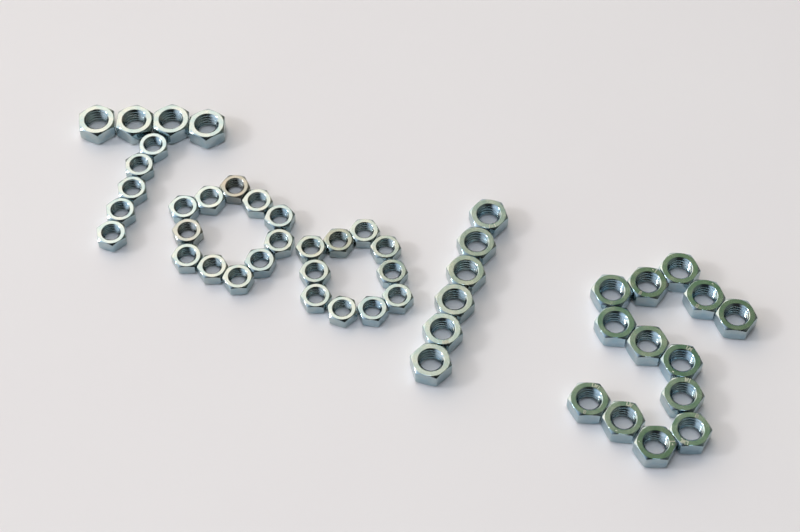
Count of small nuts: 26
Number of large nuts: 23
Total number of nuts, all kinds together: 49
